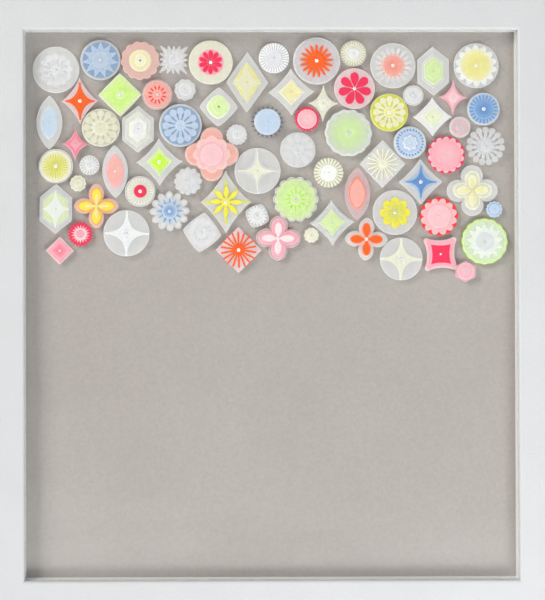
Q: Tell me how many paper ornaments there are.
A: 75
